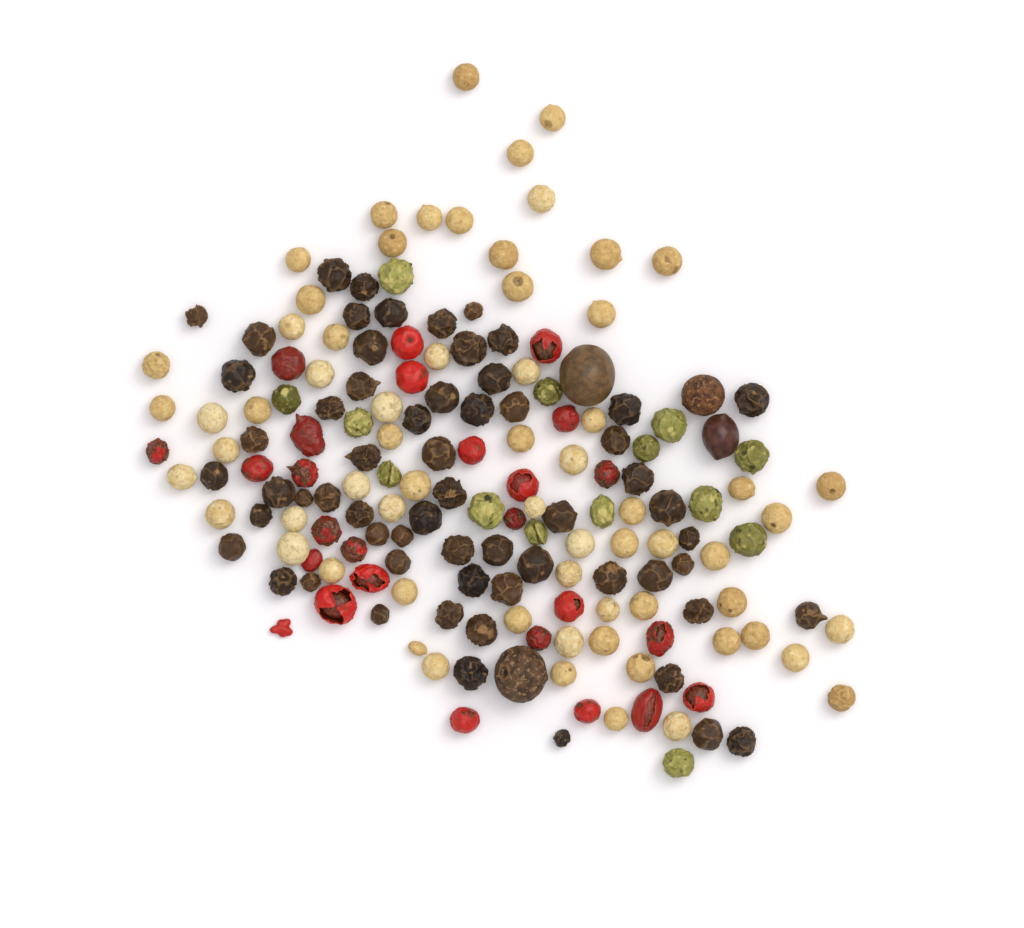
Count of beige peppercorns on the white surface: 66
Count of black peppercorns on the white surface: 61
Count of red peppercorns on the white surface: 26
